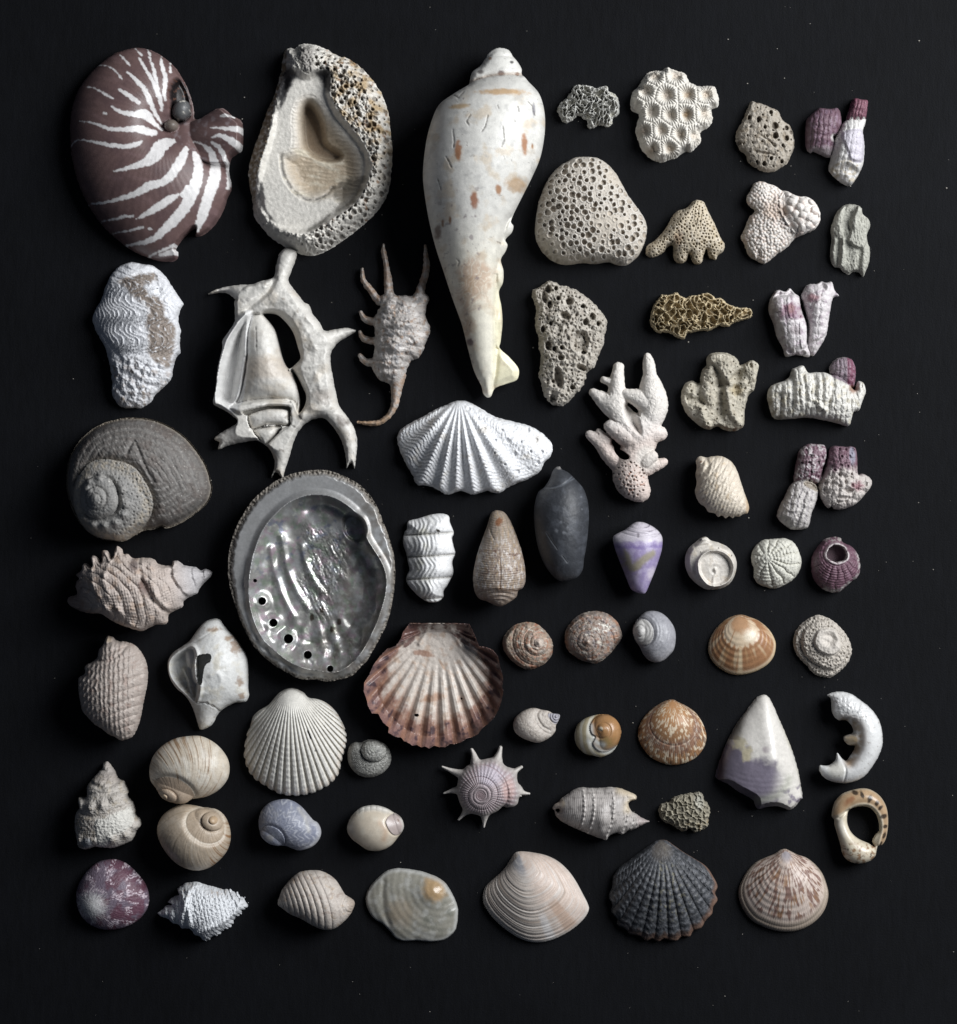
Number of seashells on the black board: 47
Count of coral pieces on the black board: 12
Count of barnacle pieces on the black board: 5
